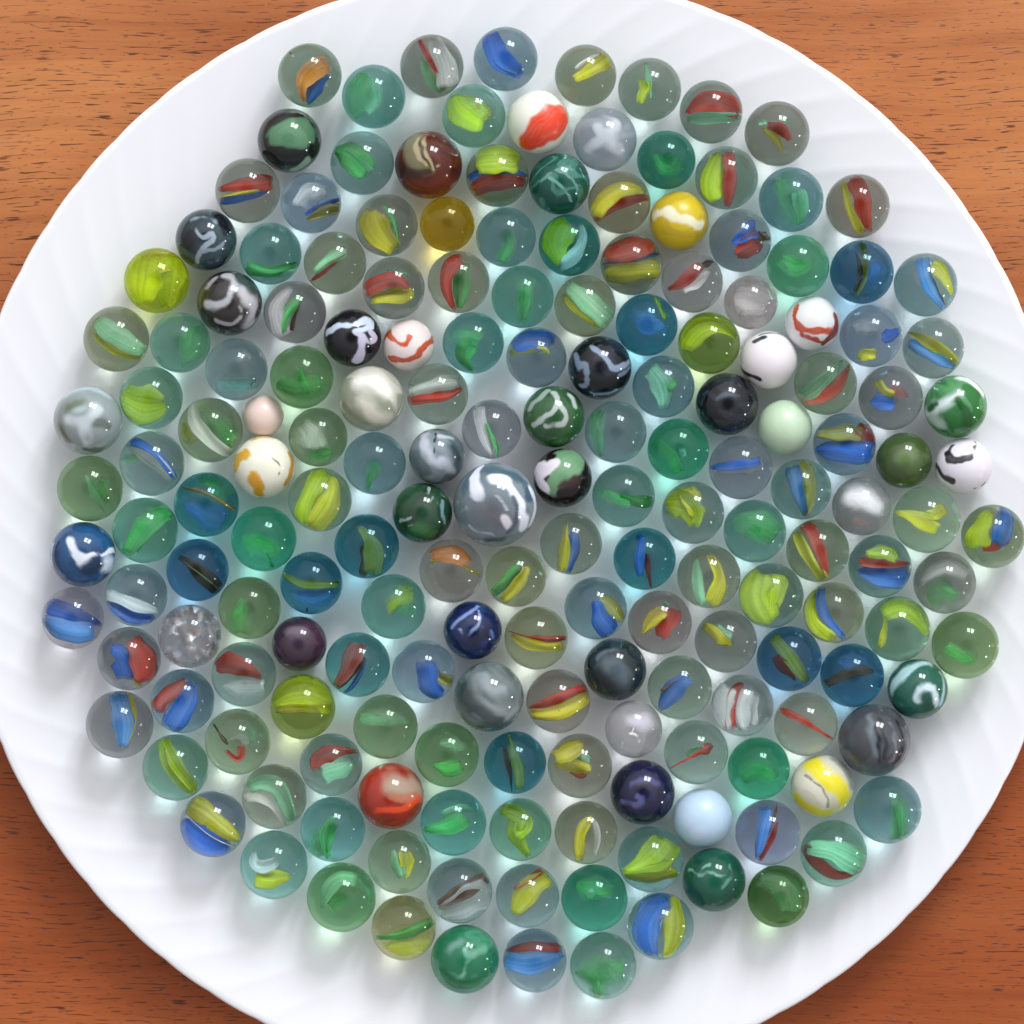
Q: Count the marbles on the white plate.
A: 181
